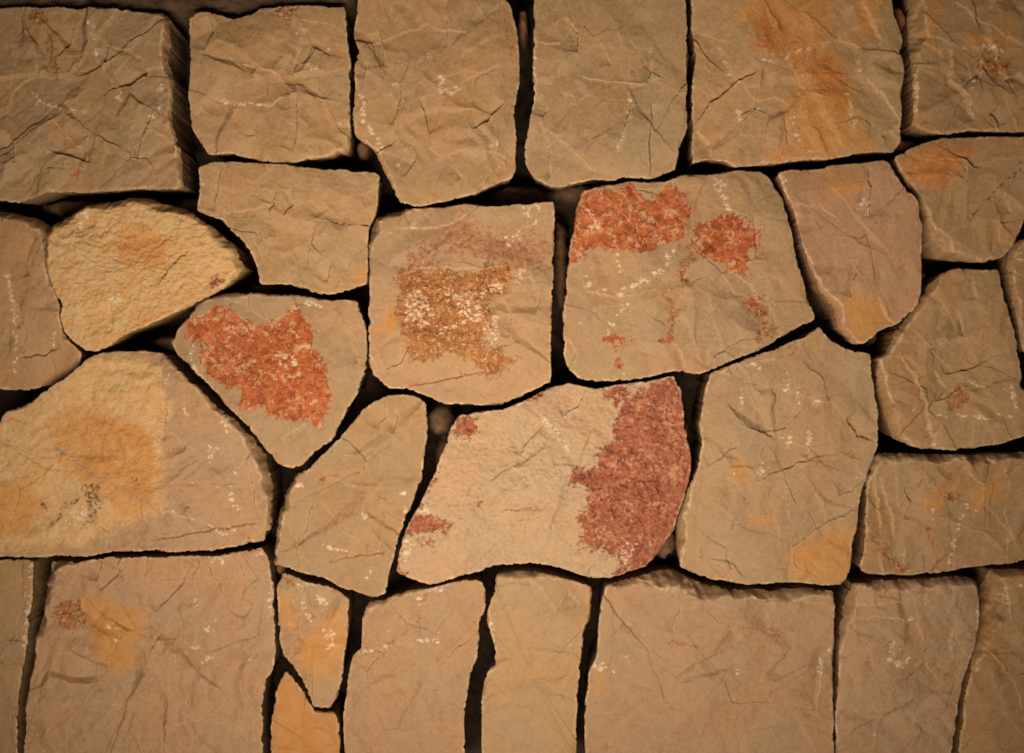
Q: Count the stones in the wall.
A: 30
